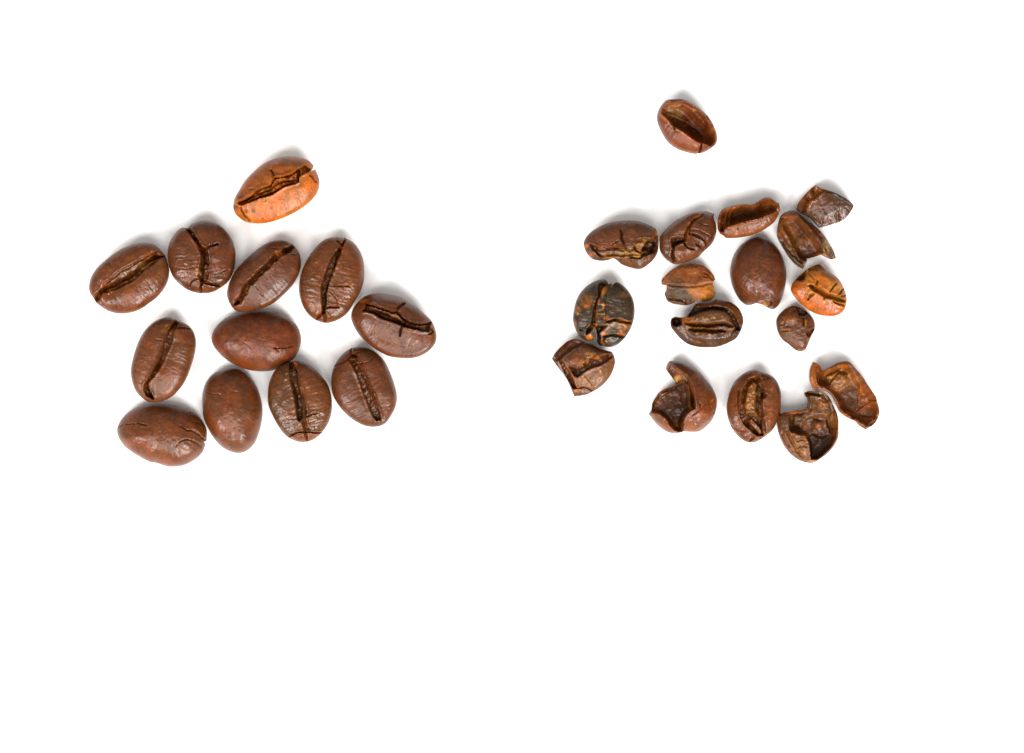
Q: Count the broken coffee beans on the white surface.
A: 17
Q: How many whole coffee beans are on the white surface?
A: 12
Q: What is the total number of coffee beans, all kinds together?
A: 29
